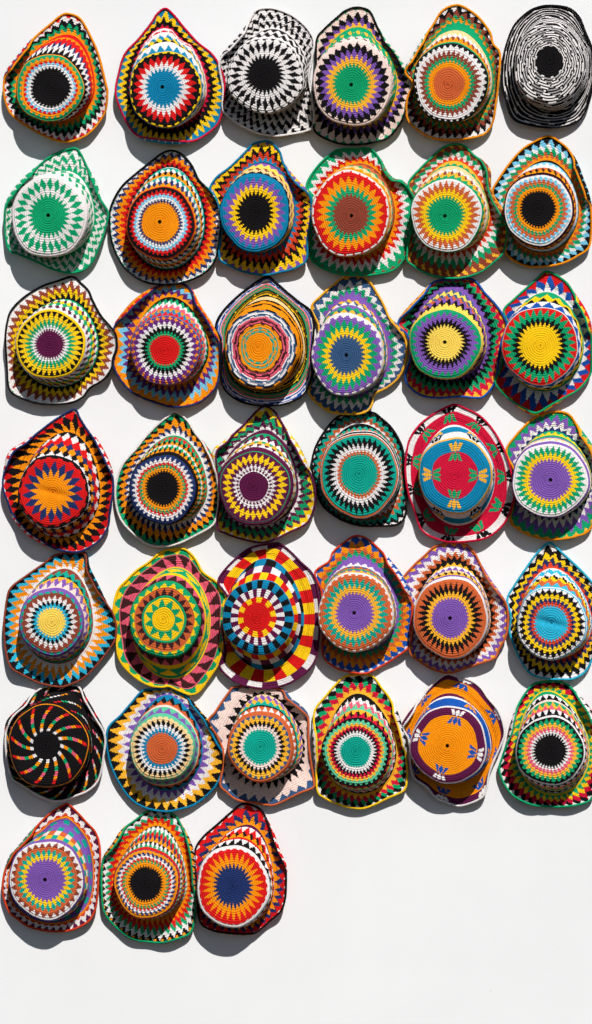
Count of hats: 39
